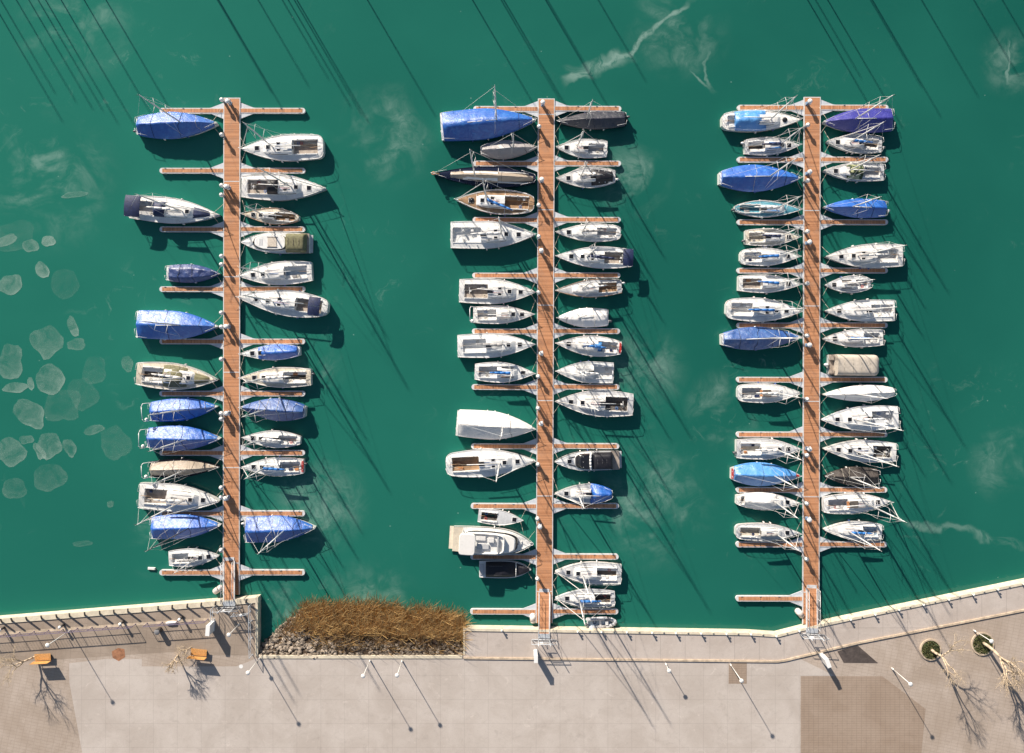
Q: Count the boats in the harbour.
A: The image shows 81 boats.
